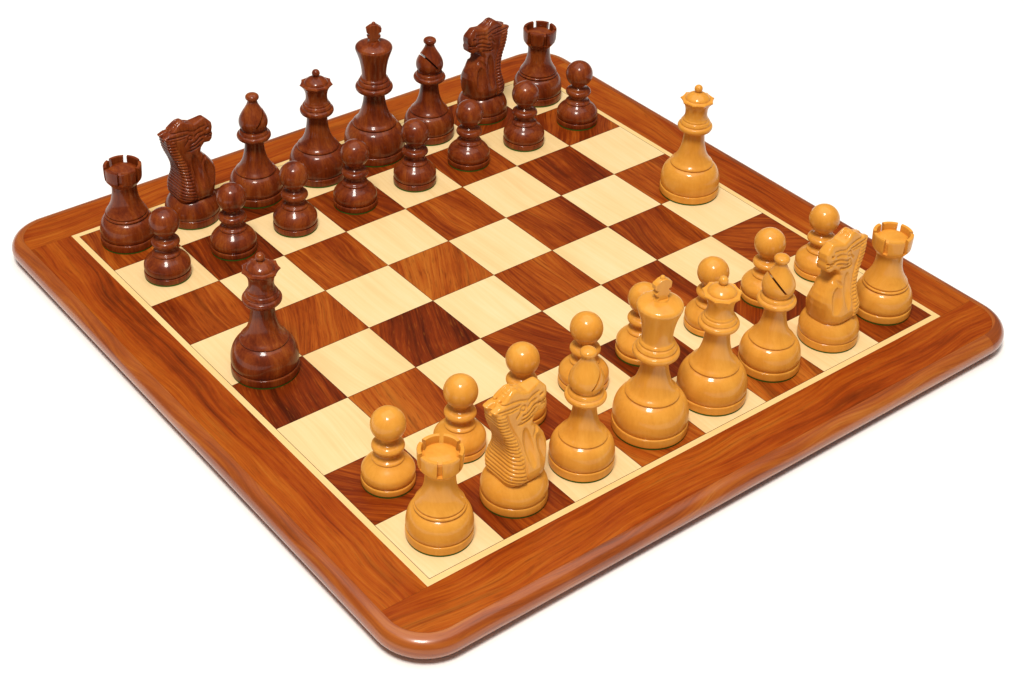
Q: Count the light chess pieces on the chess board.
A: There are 17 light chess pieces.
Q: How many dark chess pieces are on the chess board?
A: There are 17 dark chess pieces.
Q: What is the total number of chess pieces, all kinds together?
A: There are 34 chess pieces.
